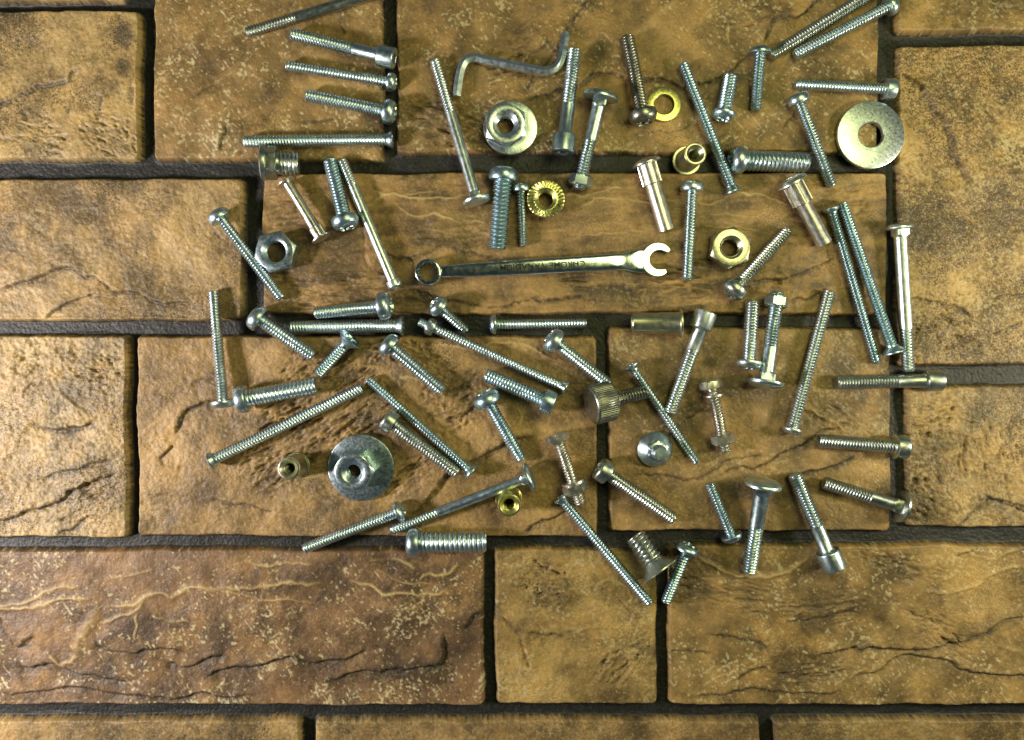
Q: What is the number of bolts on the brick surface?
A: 66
